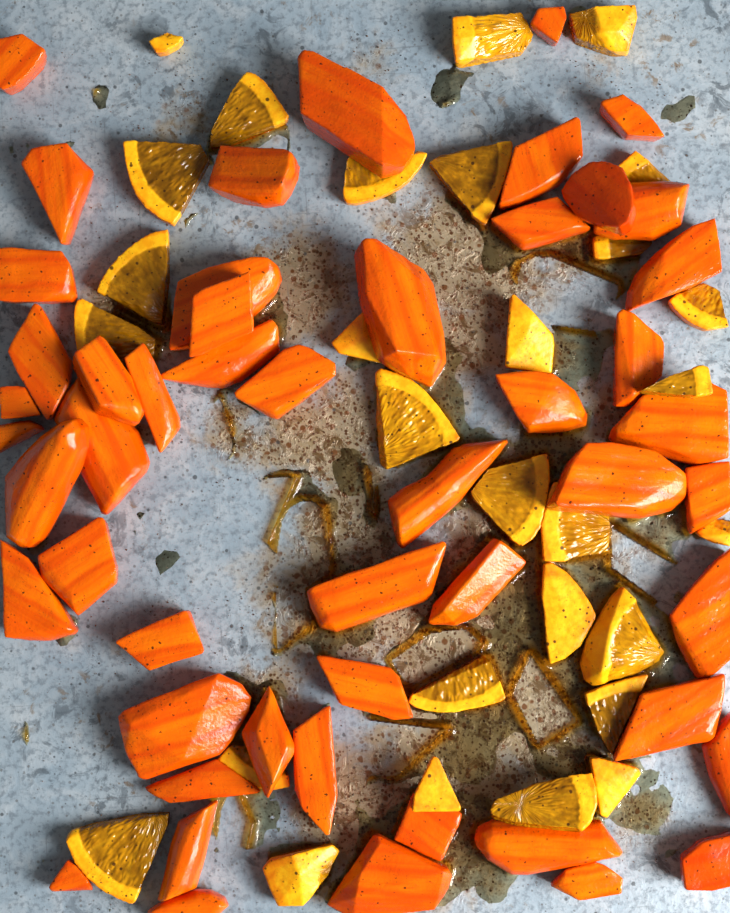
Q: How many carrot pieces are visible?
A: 51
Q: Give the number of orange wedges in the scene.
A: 29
